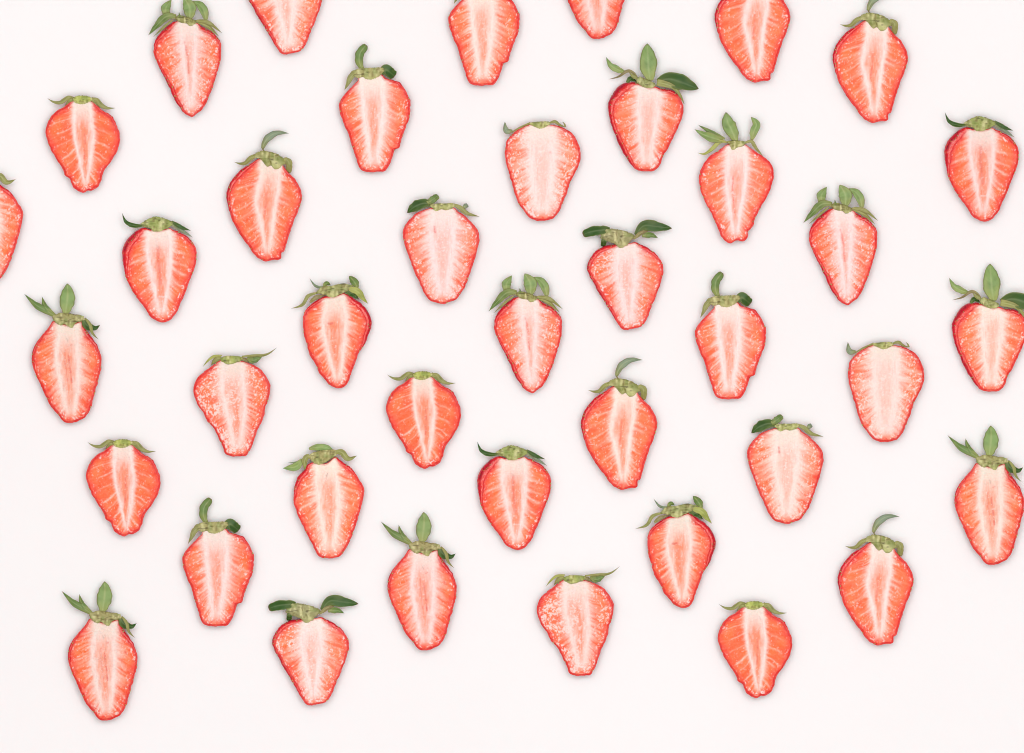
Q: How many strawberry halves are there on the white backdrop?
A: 40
